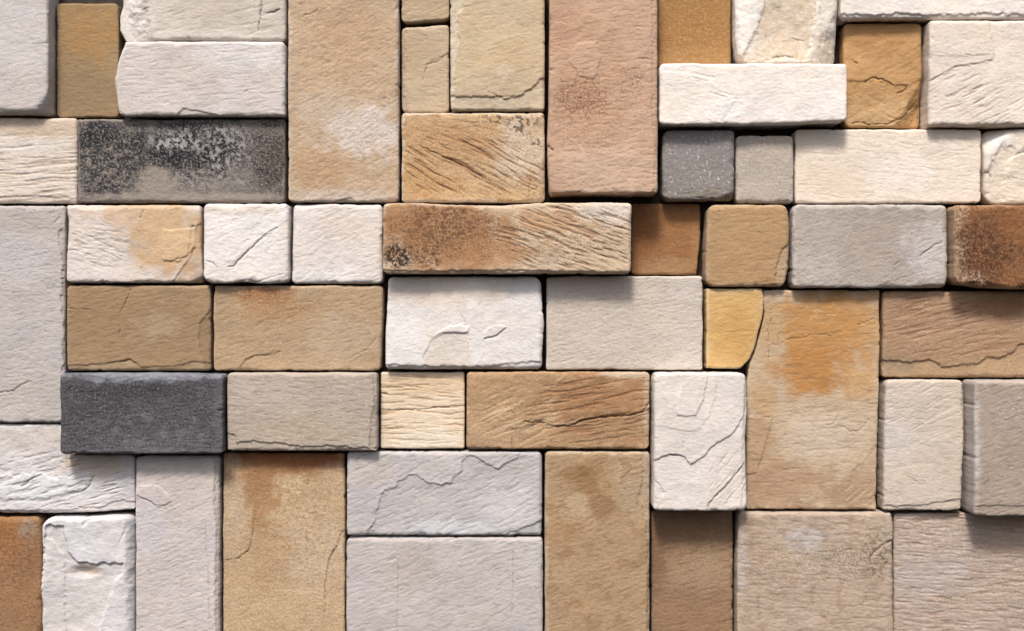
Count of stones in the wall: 56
